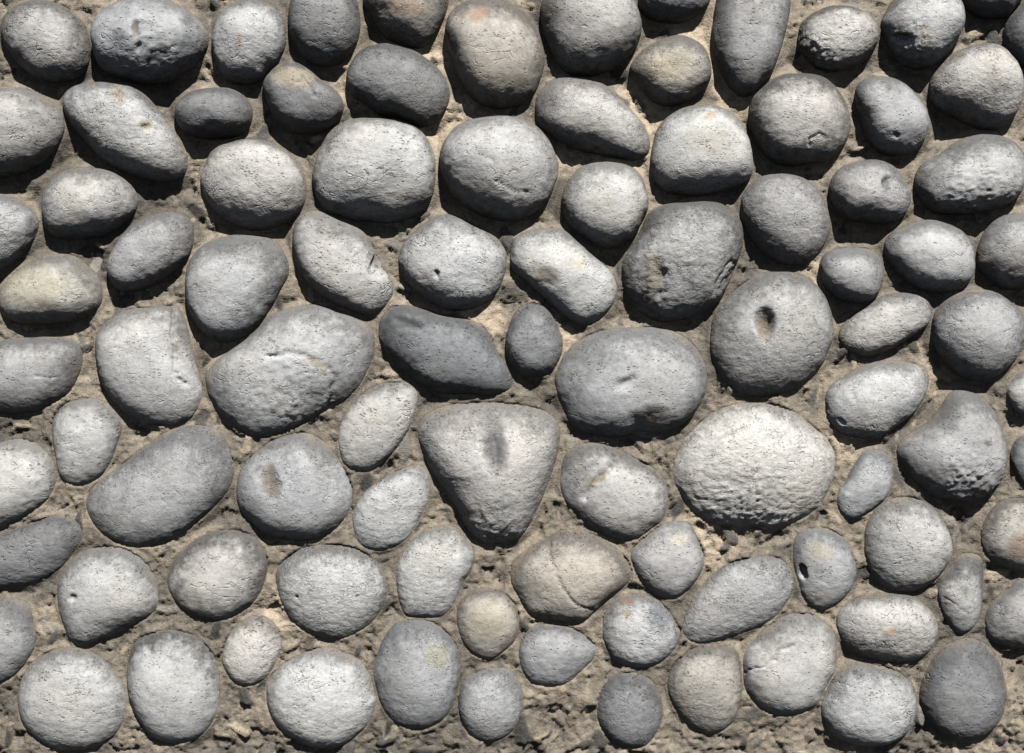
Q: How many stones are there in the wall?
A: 95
